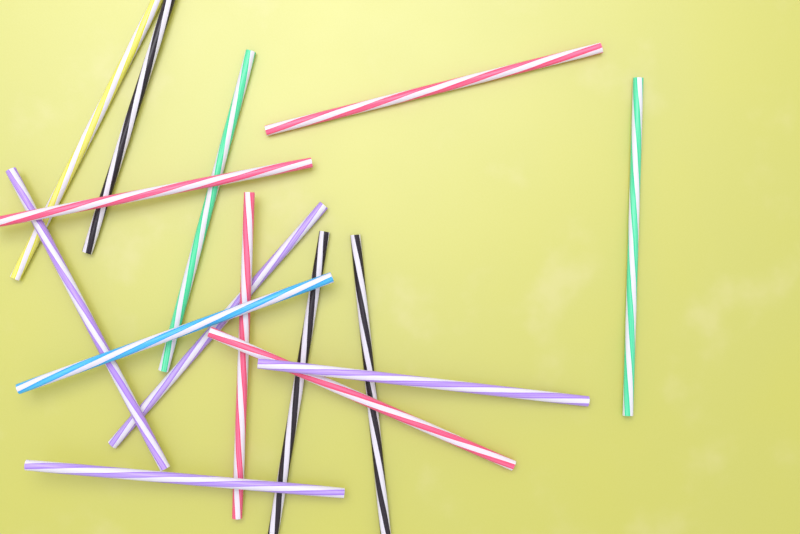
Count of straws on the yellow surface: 15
